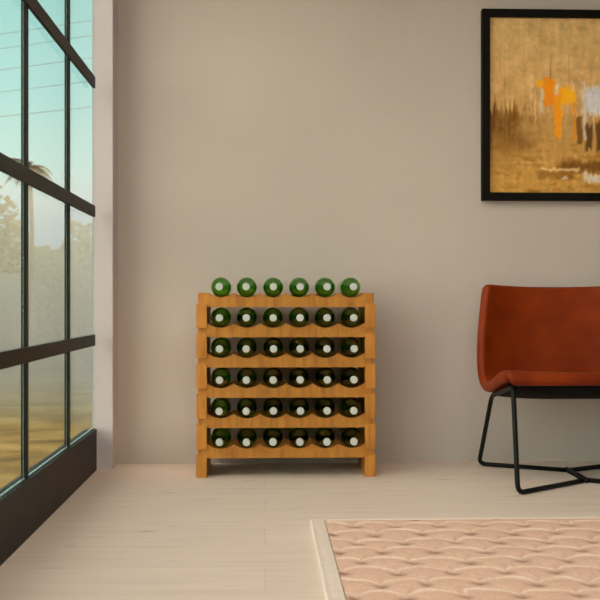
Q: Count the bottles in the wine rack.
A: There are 36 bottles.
